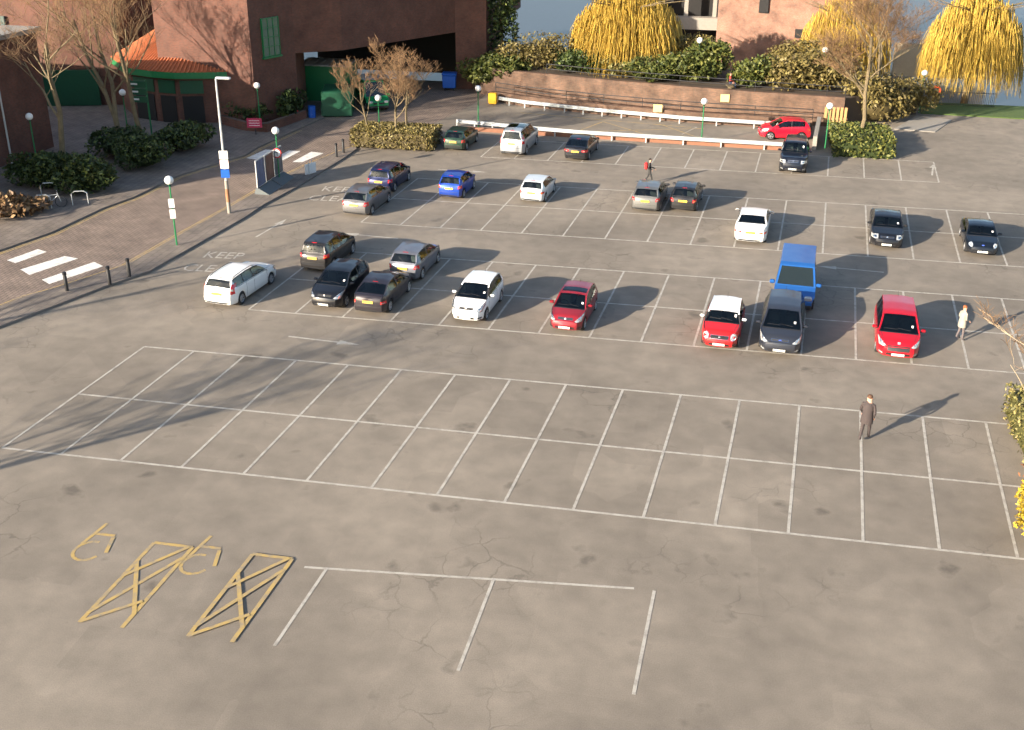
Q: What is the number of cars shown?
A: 24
